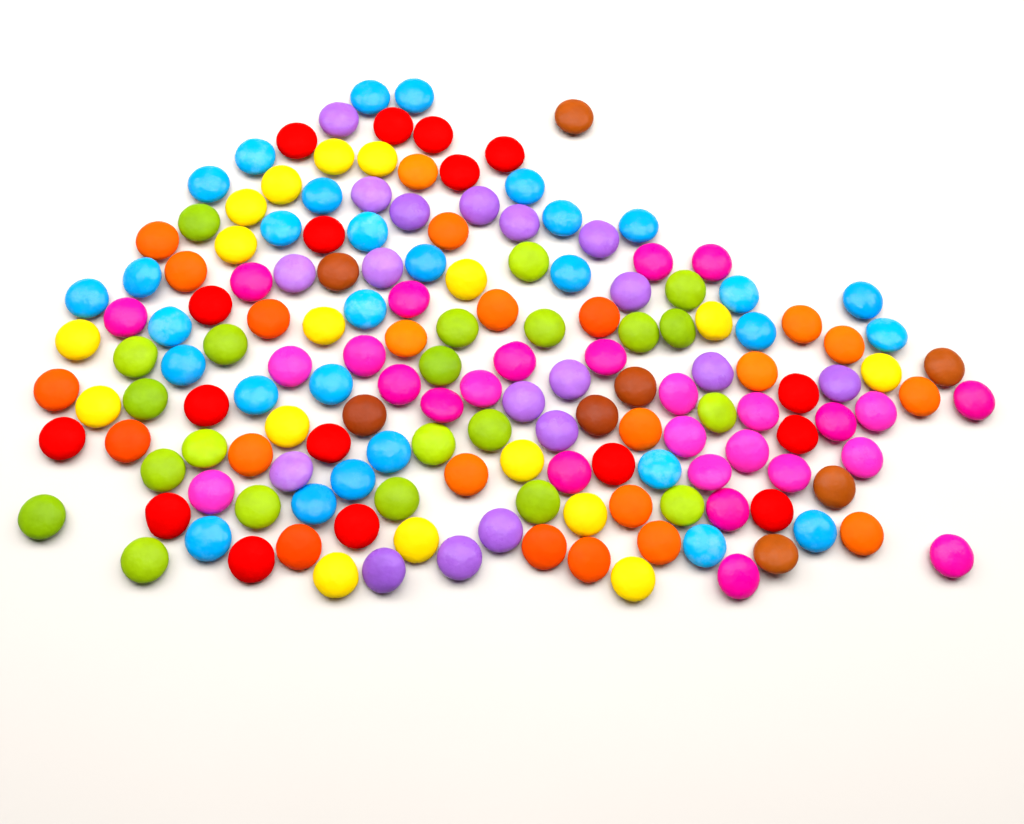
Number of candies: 162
